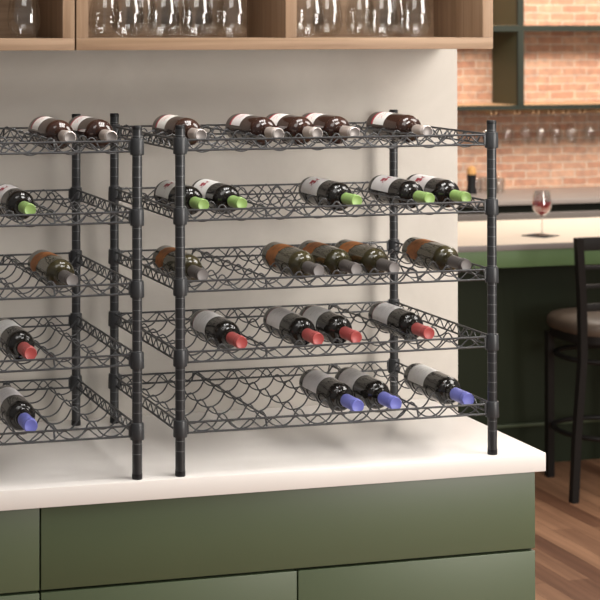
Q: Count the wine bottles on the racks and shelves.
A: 28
